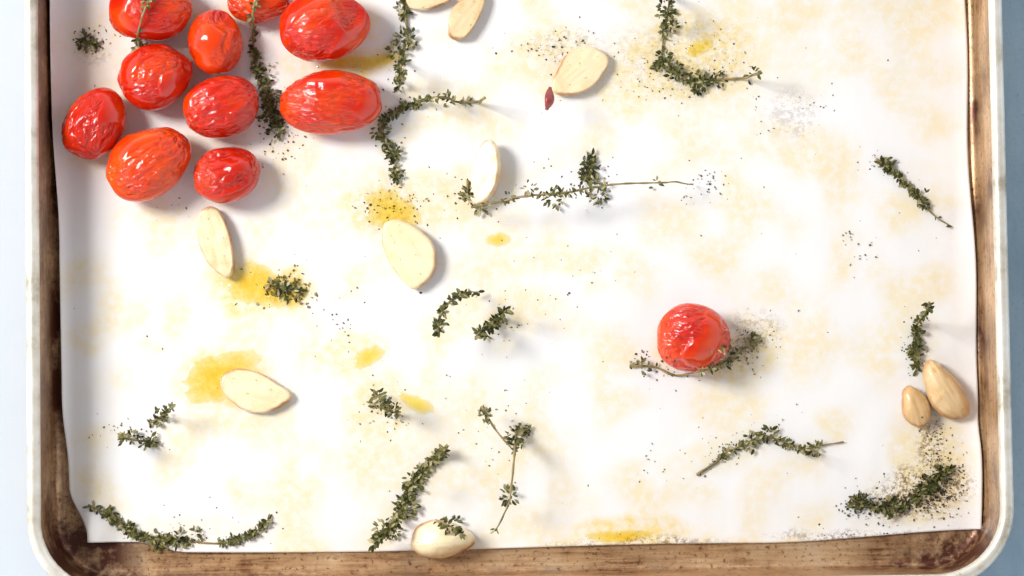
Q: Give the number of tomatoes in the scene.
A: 11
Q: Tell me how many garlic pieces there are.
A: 10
